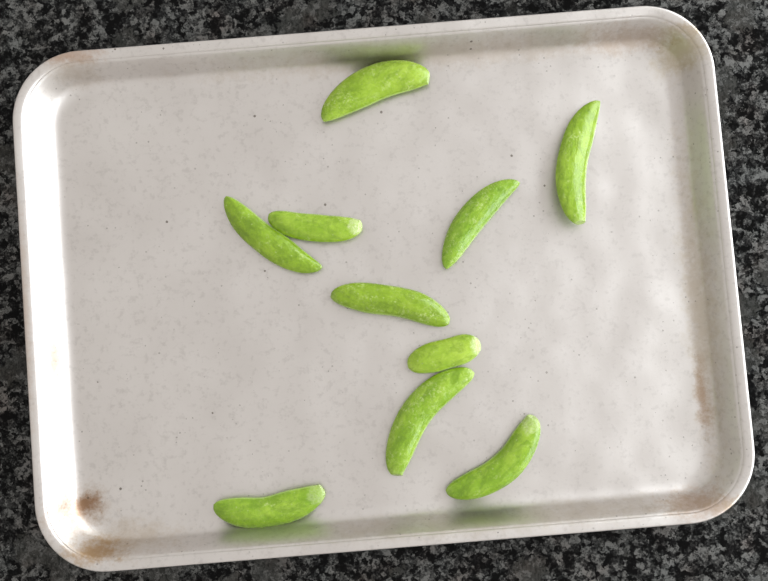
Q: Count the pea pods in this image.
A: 10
